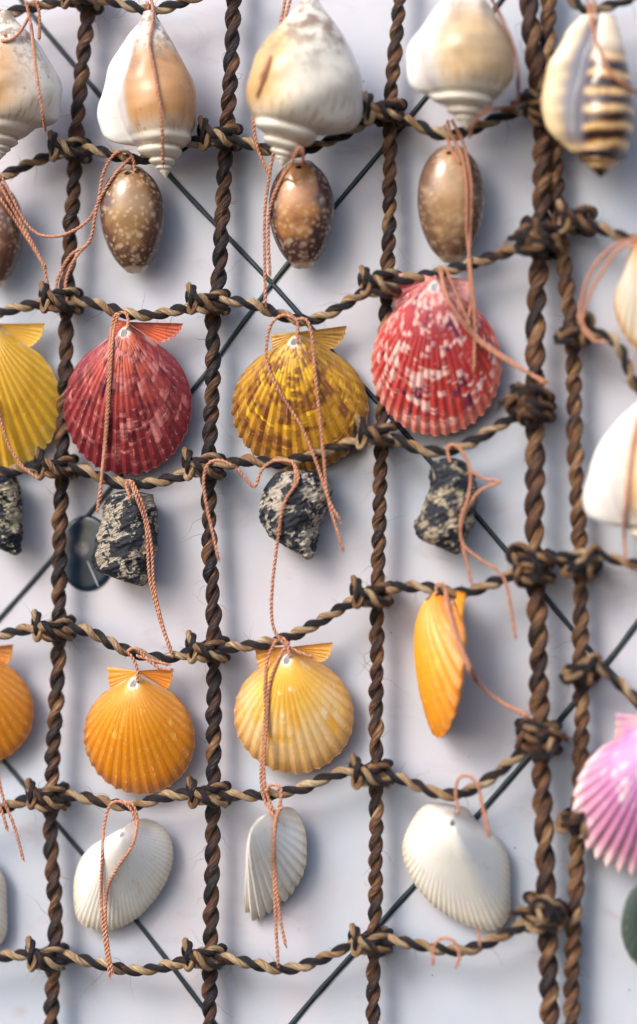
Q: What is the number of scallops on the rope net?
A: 9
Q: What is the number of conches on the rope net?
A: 5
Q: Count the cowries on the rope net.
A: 4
